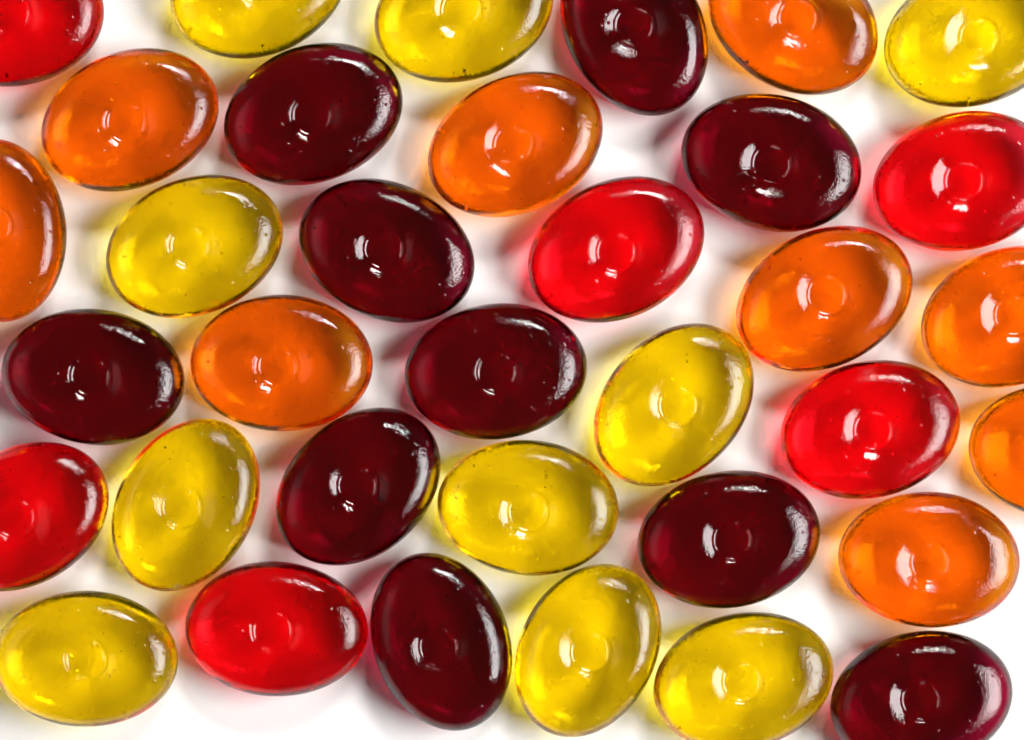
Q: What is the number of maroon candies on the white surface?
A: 10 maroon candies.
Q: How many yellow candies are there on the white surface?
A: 10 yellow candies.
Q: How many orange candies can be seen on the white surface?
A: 9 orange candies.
